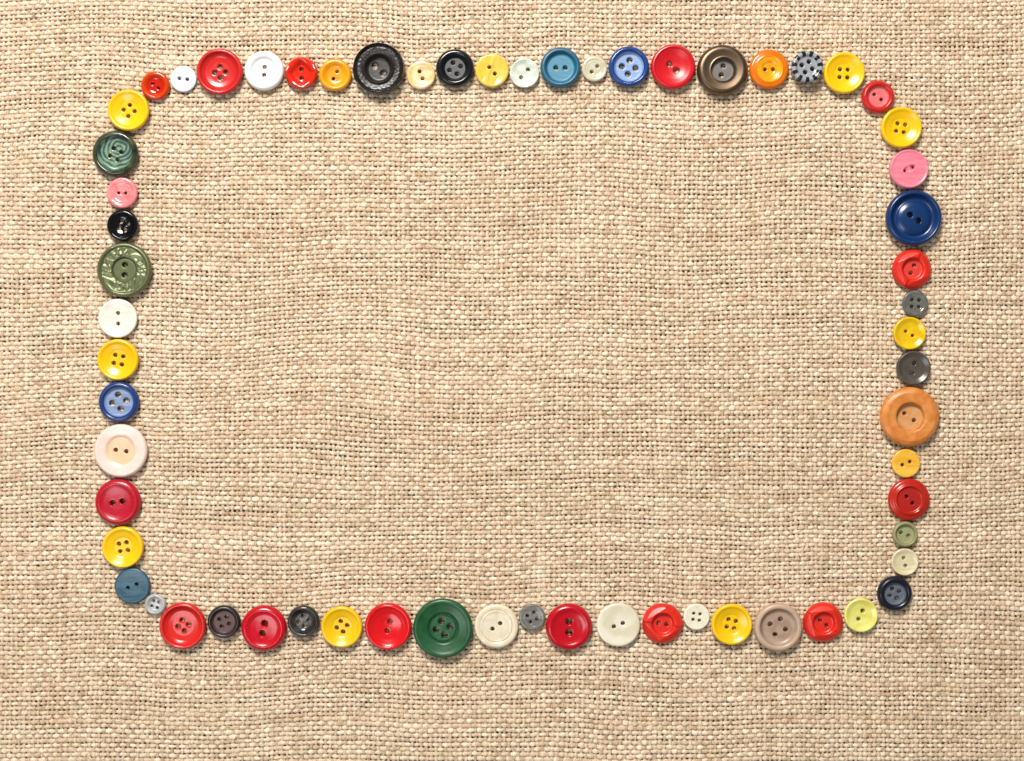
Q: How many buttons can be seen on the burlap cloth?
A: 63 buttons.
